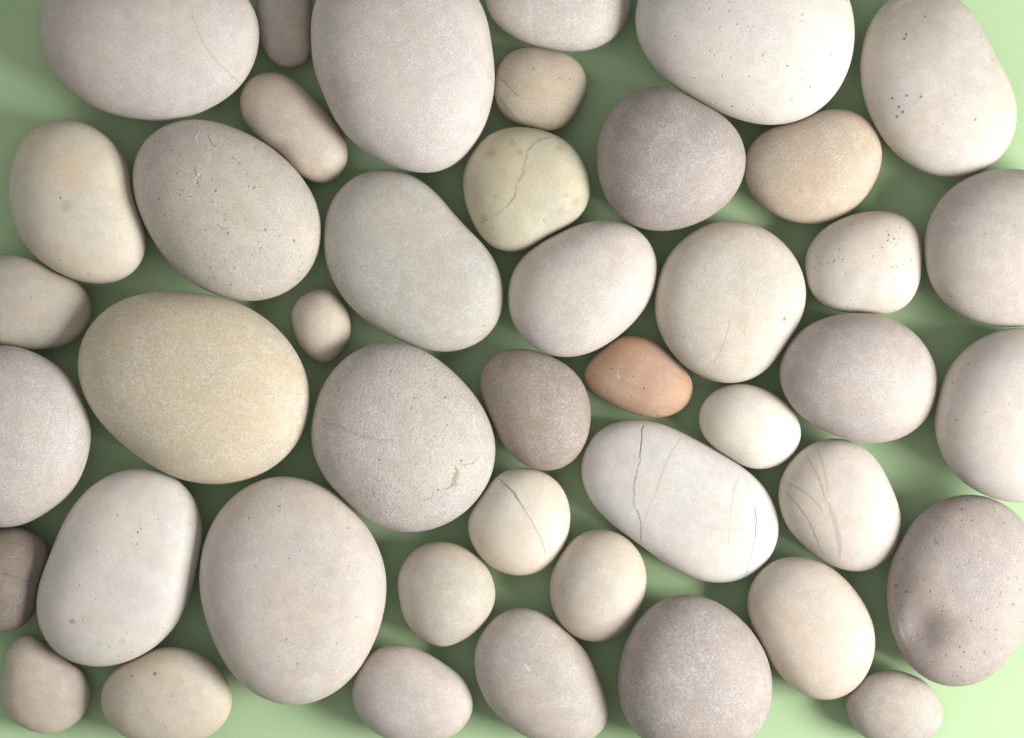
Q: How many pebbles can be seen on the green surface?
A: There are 44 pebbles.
